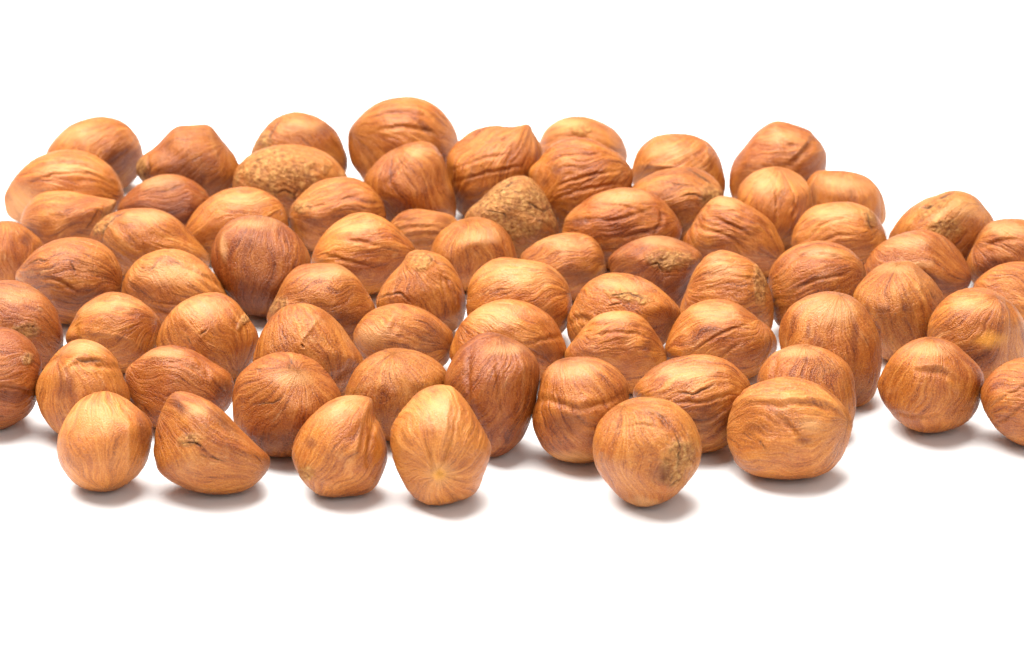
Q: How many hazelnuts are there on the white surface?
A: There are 71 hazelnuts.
